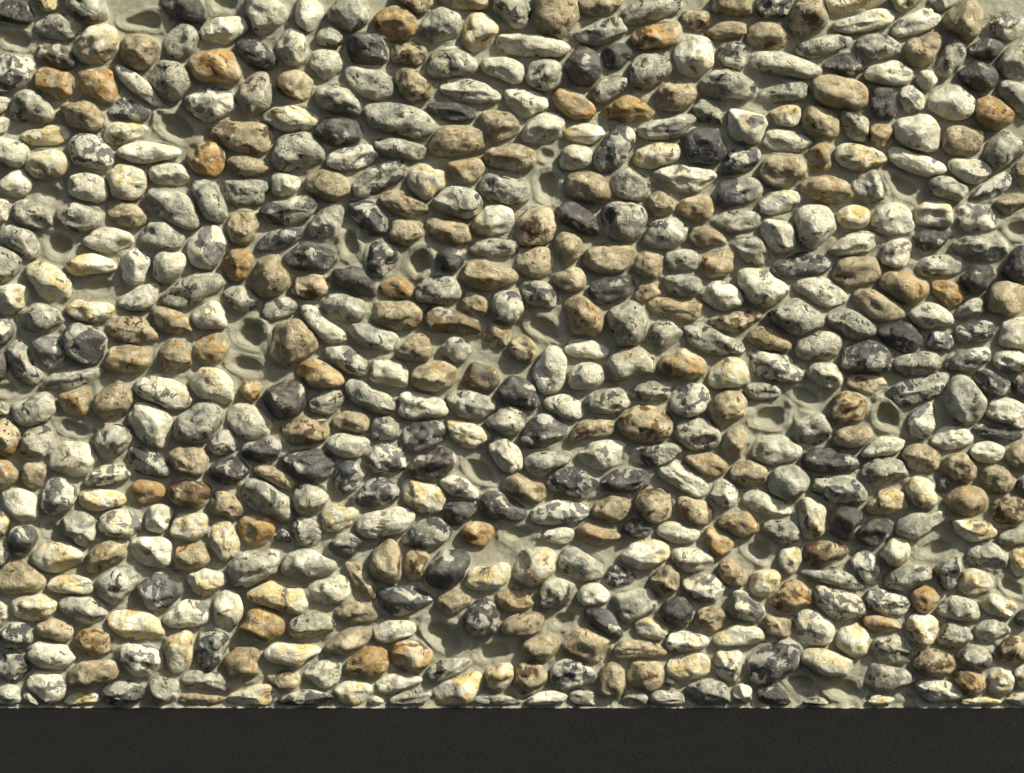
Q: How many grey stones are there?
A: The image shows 163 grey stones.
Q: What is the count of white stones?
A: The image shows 194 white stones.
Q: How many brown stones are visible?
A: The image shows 161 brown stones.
